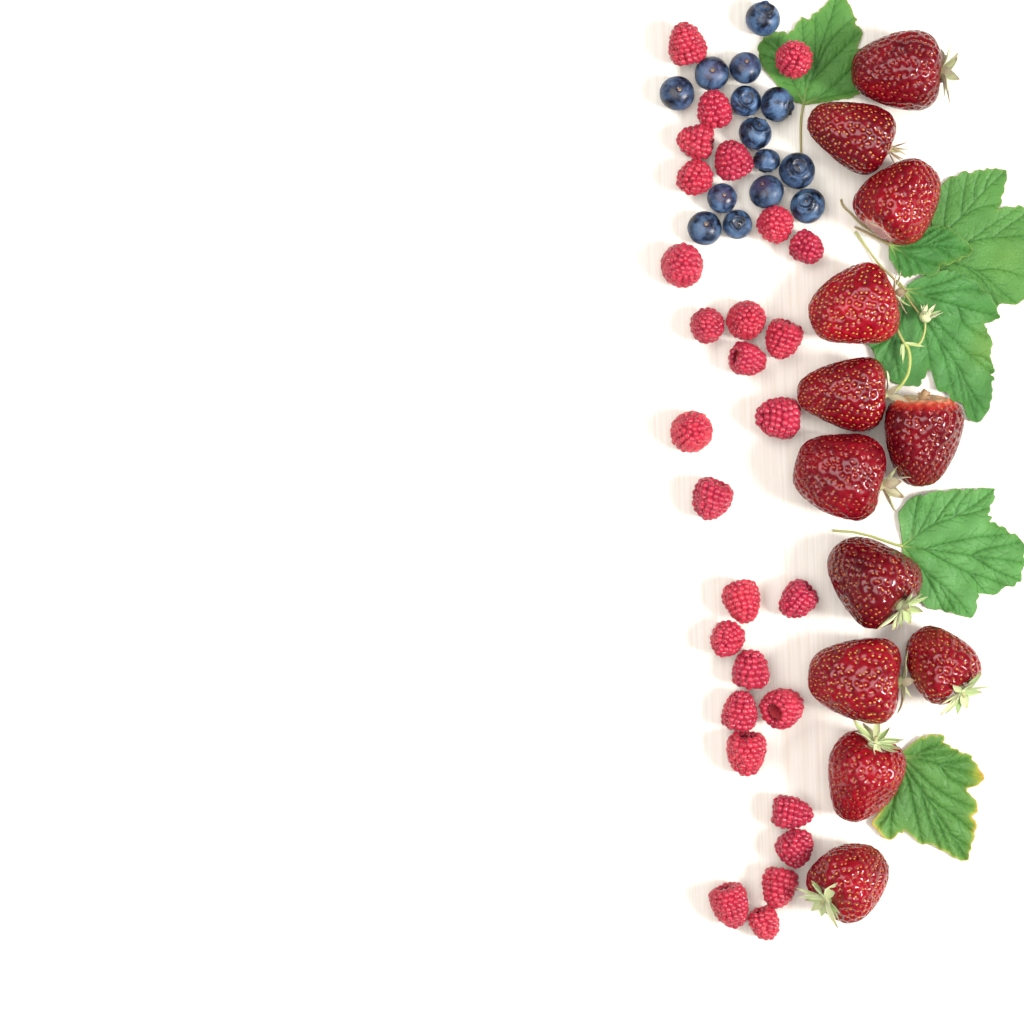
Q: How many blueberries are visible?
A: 14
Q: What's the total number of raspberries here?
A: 28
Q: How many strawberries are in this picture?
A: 12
